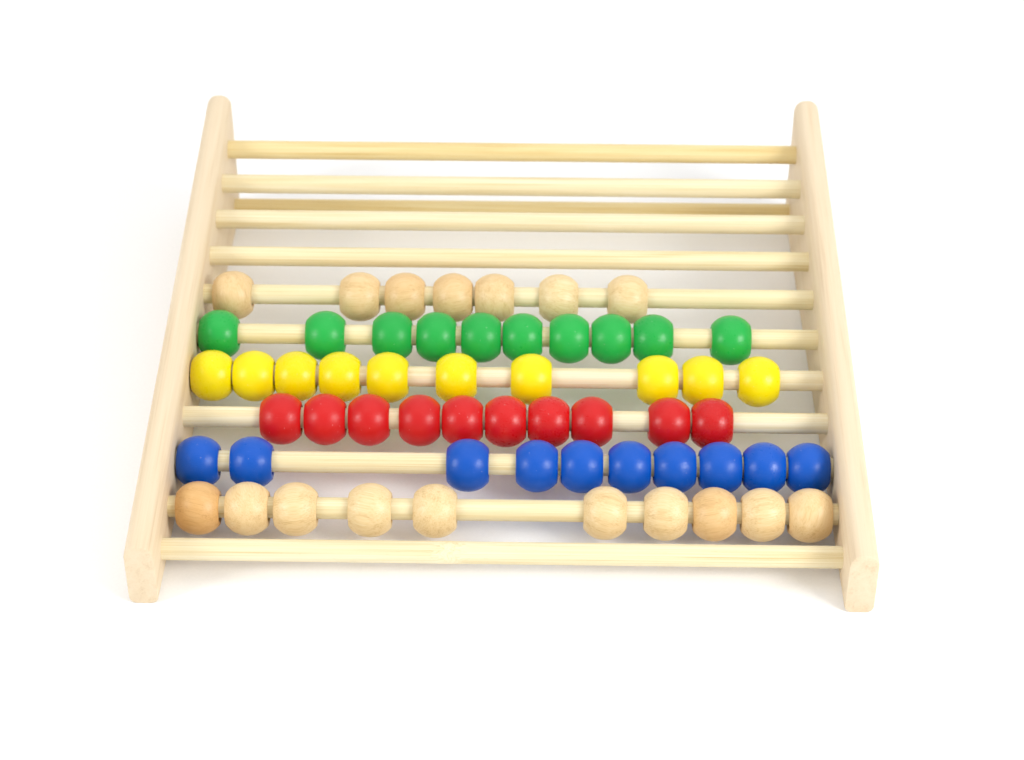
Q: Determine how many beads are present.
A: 57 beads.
